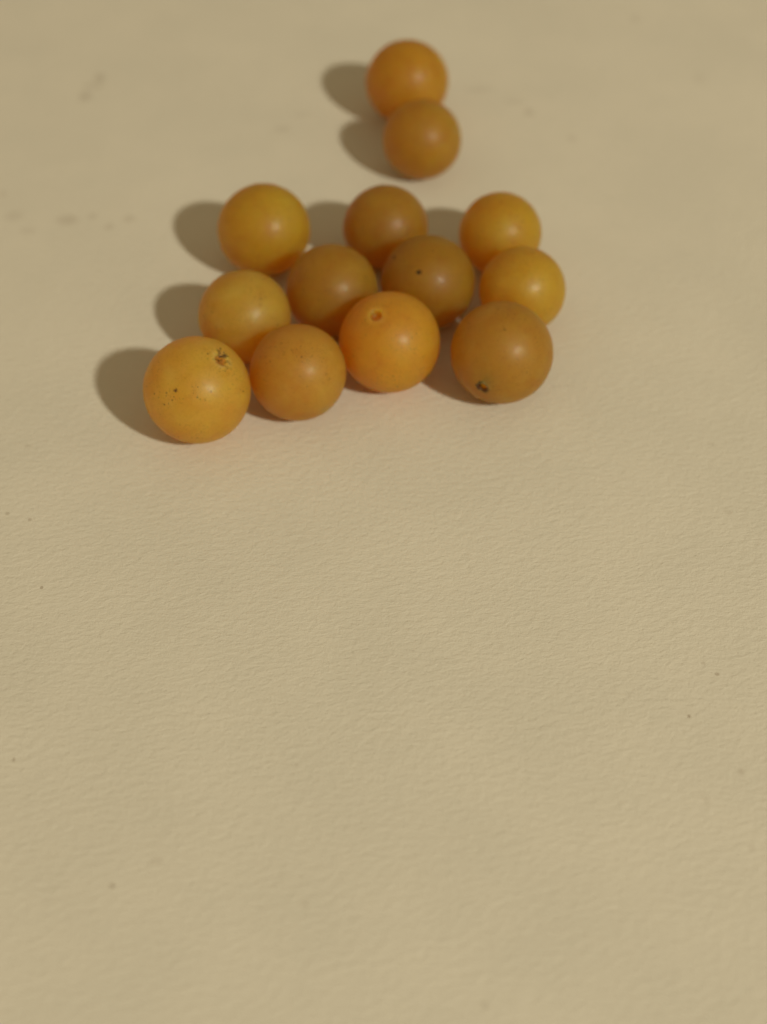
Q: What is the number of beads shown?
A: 13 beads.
